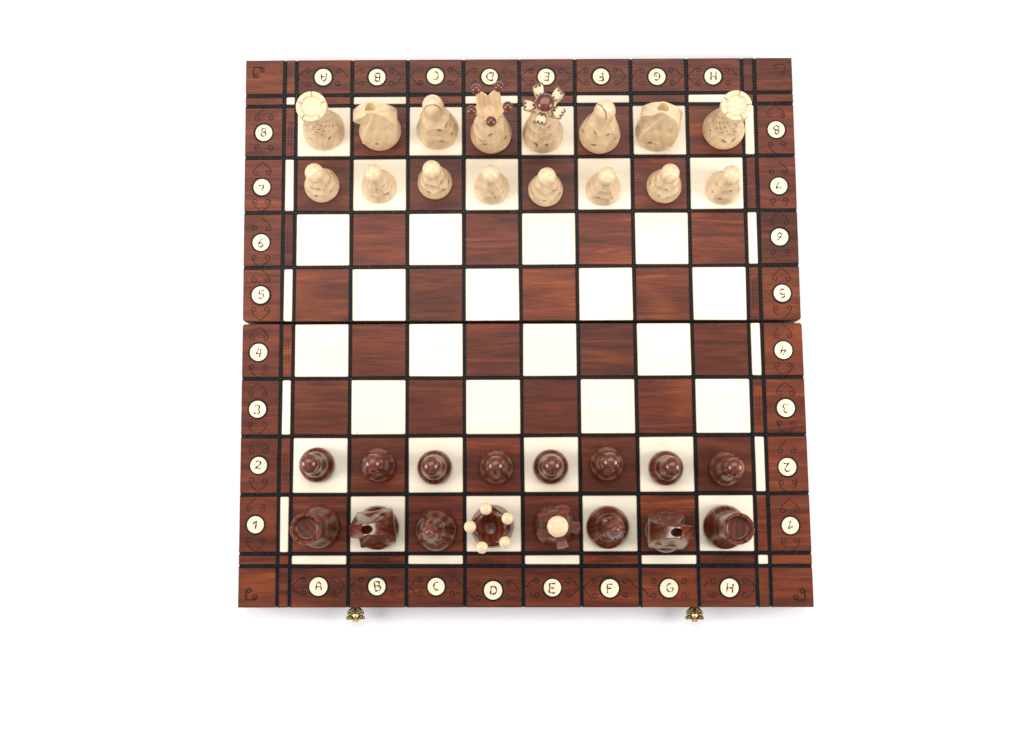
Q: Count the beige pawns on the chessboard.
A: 8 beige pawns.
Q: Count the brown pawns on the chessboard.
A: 8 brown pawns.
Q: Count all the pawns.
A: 16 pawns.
